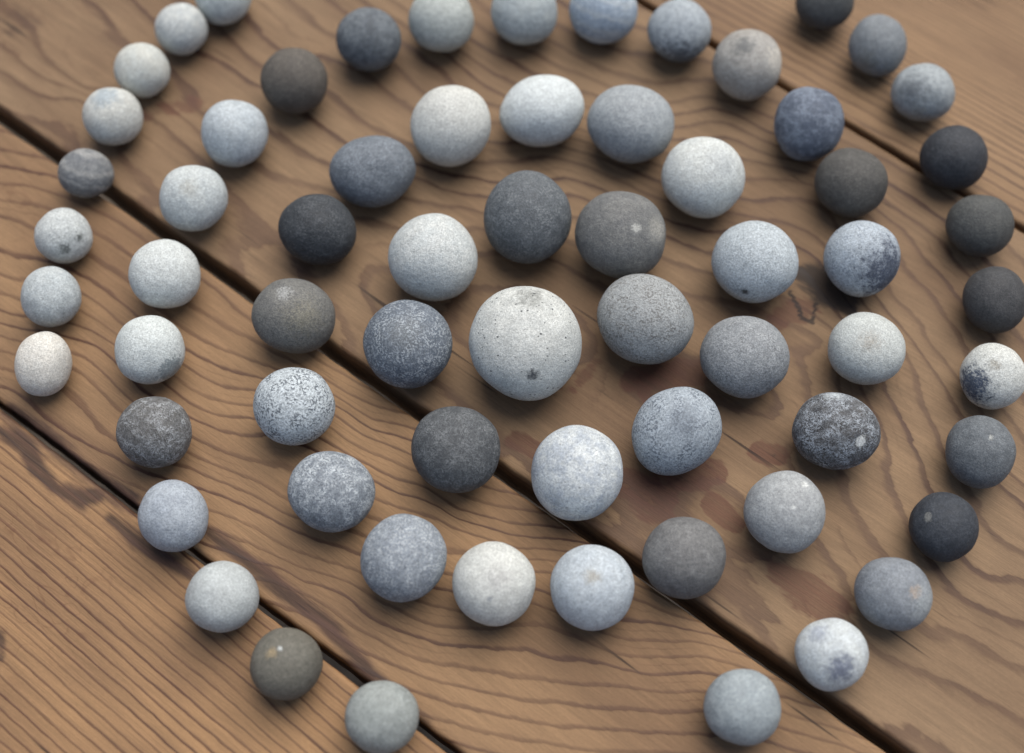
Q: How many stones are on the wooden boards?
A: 66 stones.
